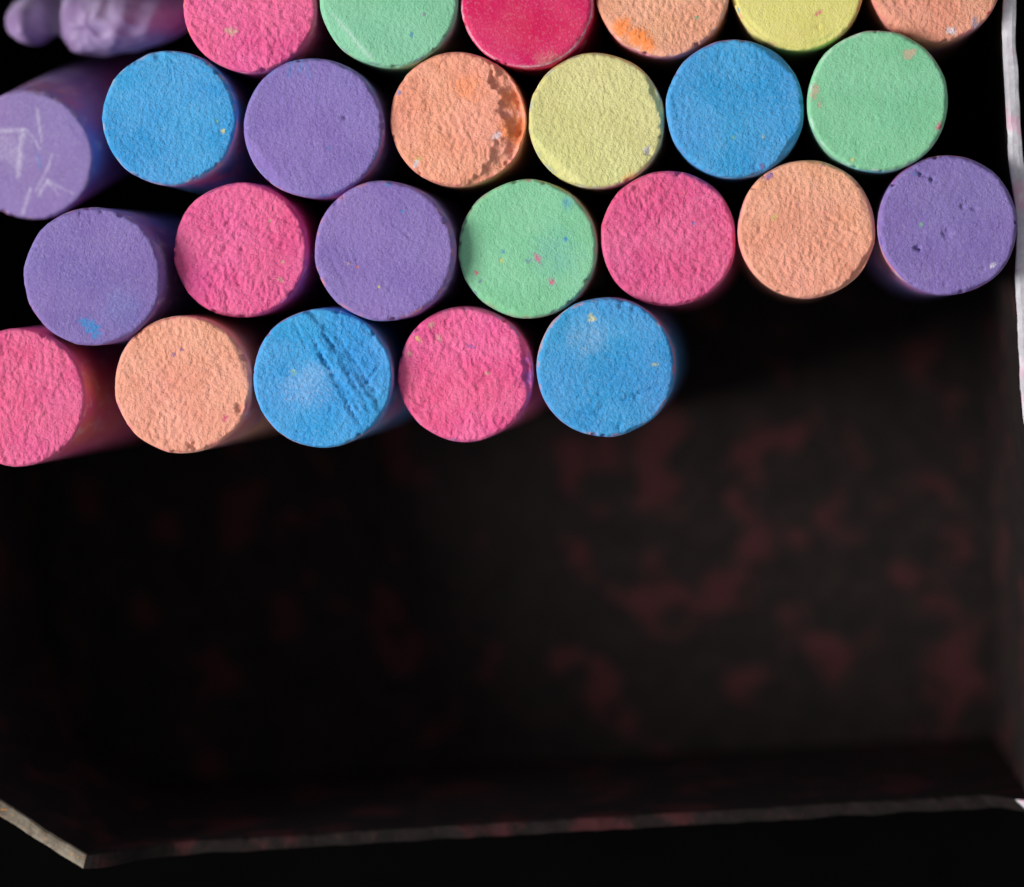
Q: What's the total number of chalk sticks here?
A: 25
